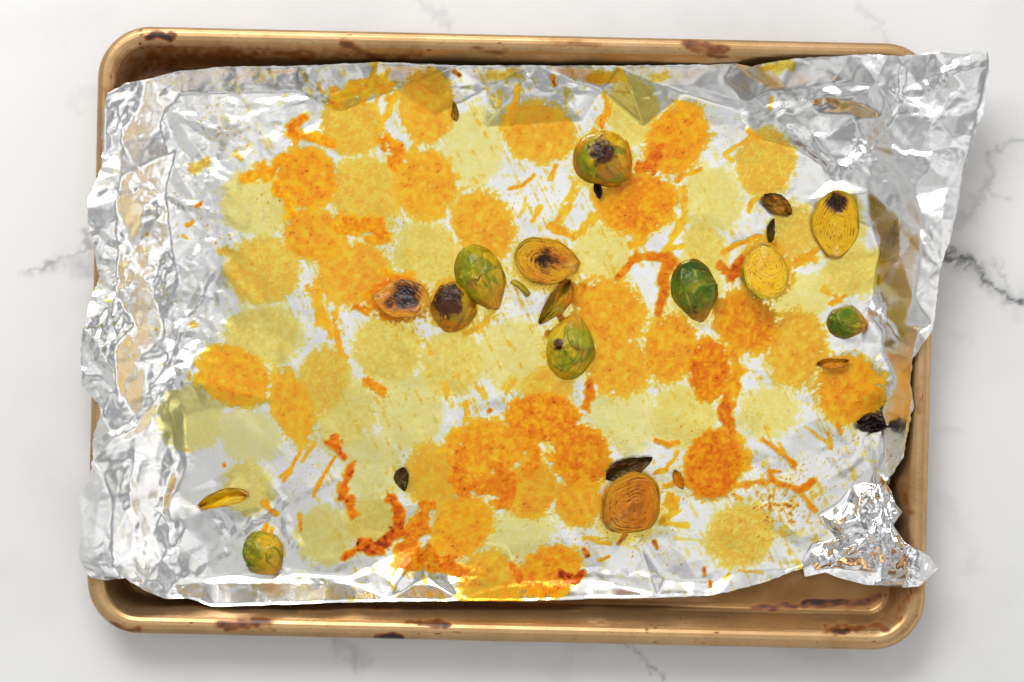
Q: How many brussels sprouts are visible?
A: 12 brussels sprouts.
